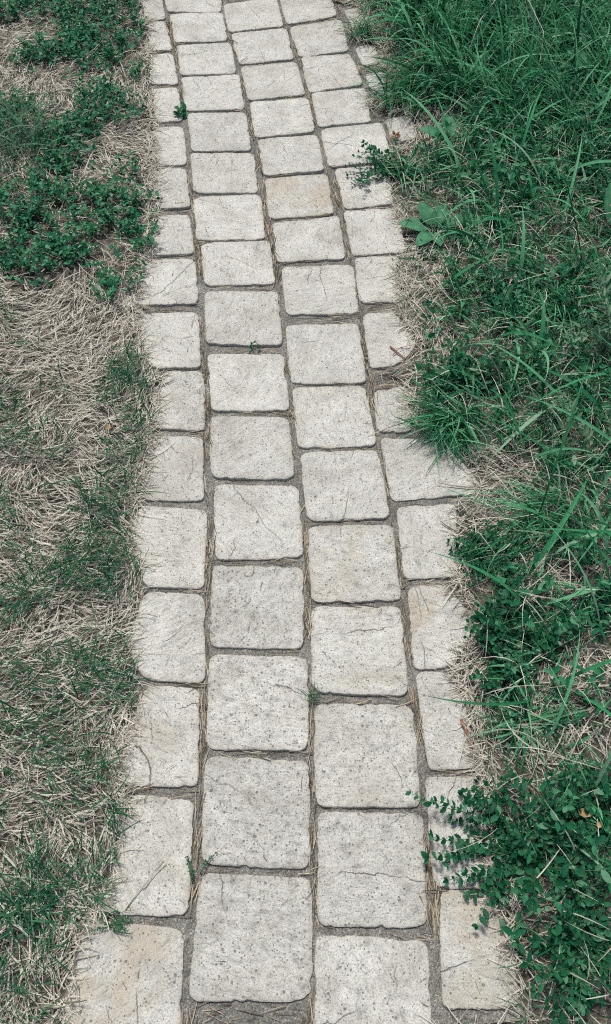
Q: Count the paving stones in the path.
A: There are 68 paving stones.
